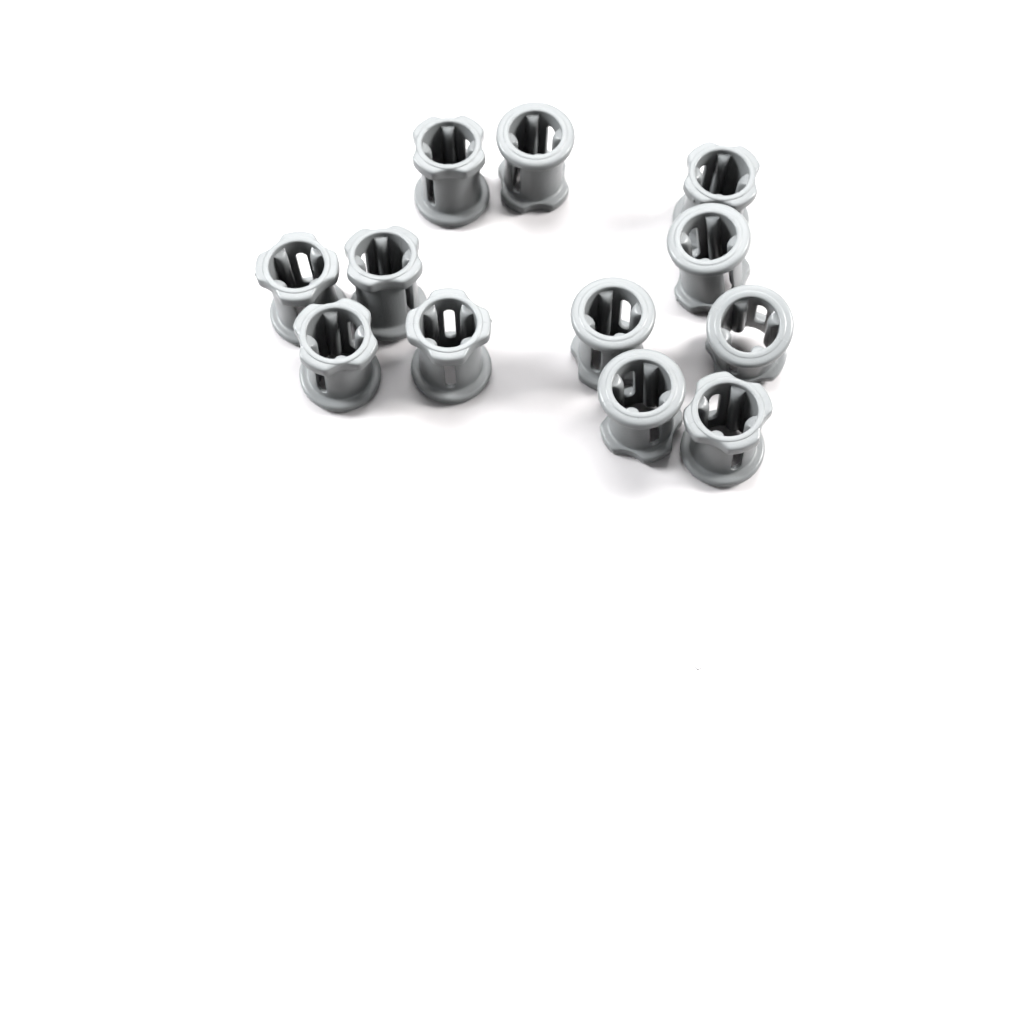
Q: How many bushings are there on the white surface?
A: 12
